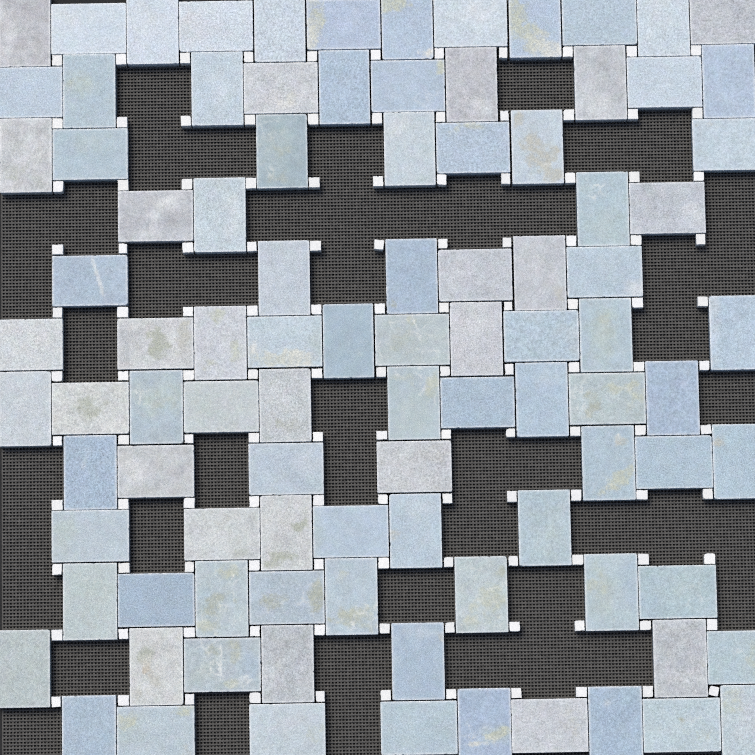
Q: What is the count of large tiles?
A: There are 96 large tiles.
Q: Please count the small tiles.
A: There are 121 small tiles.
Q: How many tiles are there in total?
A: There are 217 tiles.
